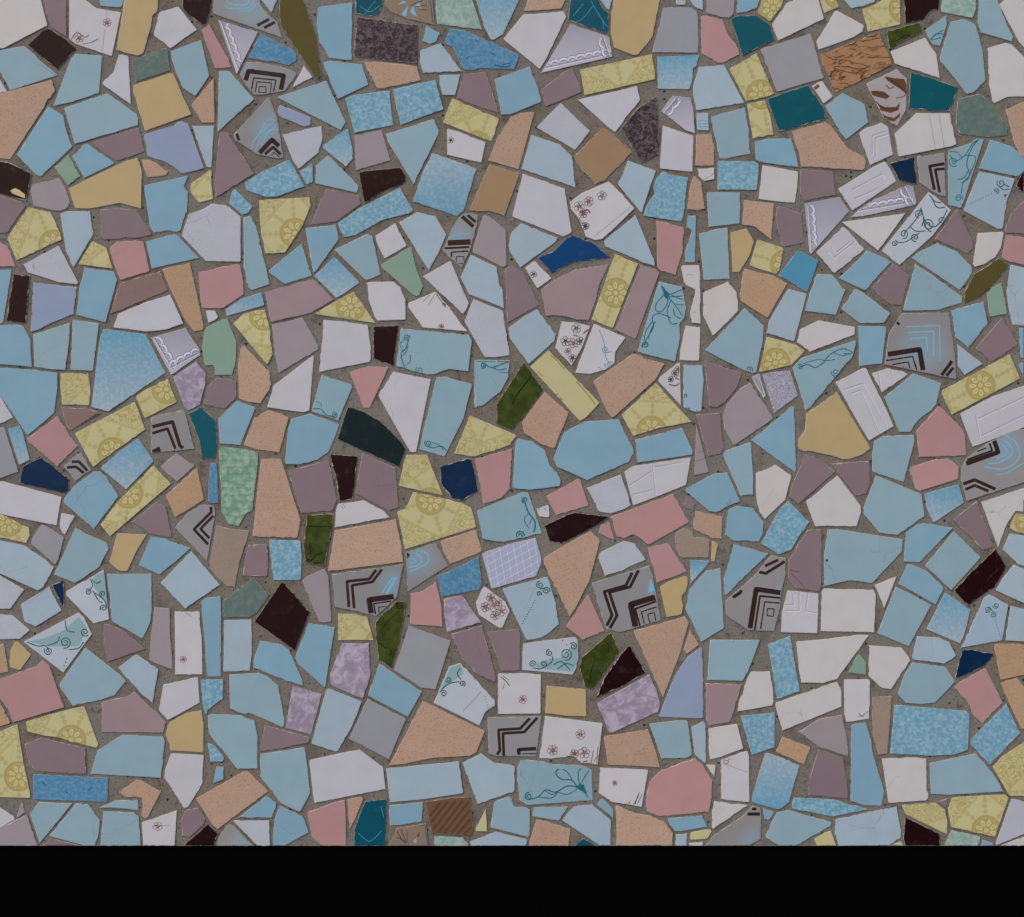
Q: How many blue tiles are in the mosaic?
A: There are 197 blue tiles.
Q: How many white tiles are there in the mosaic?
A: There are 106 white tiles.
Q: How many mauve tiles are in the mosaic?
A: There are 61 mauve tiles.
